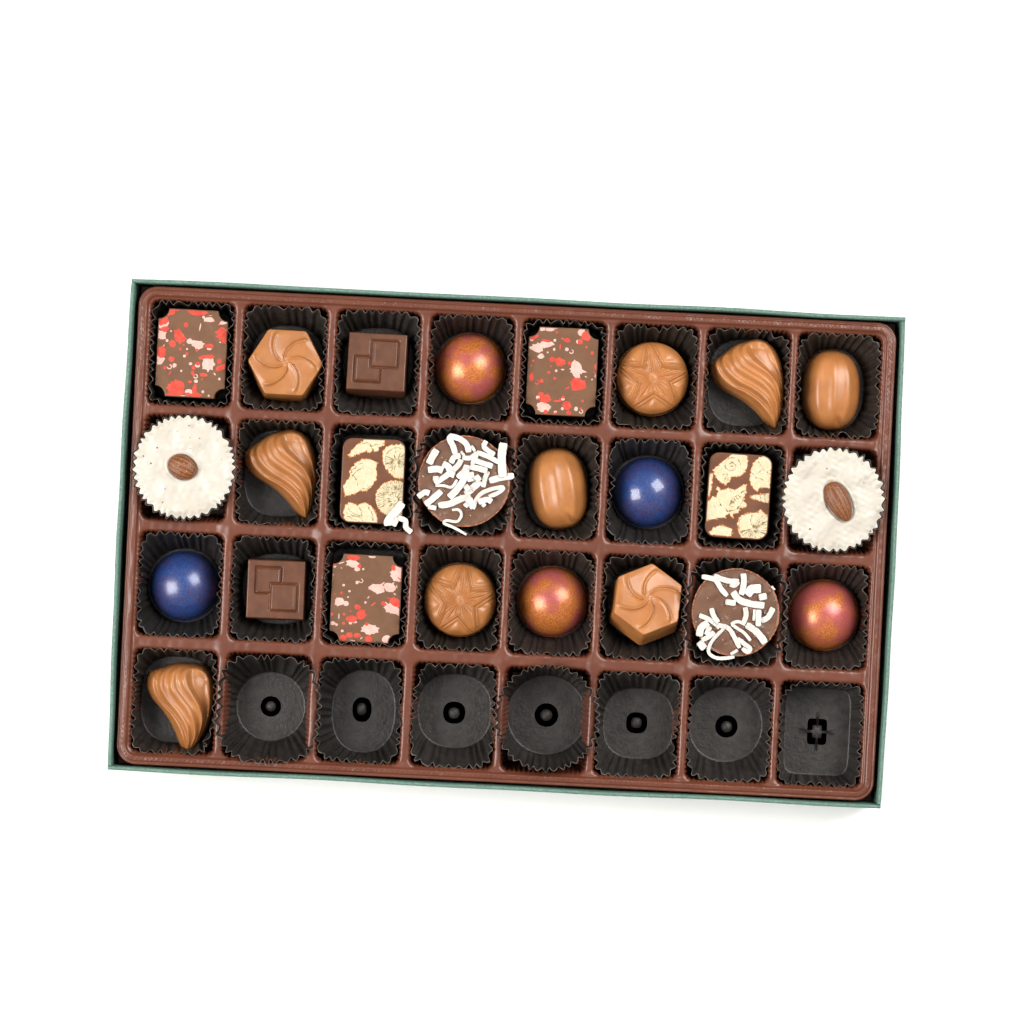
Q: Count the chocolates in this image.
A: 25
